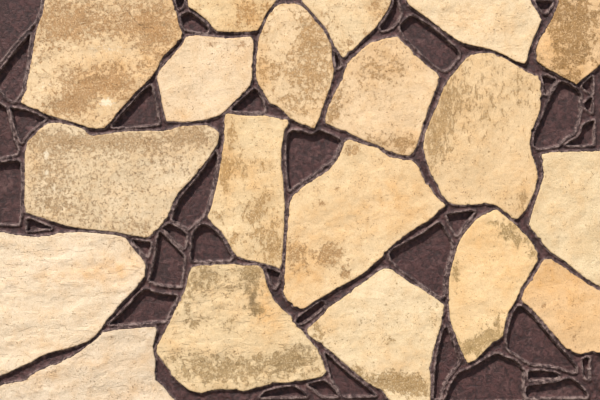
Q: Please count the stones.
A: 19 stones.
